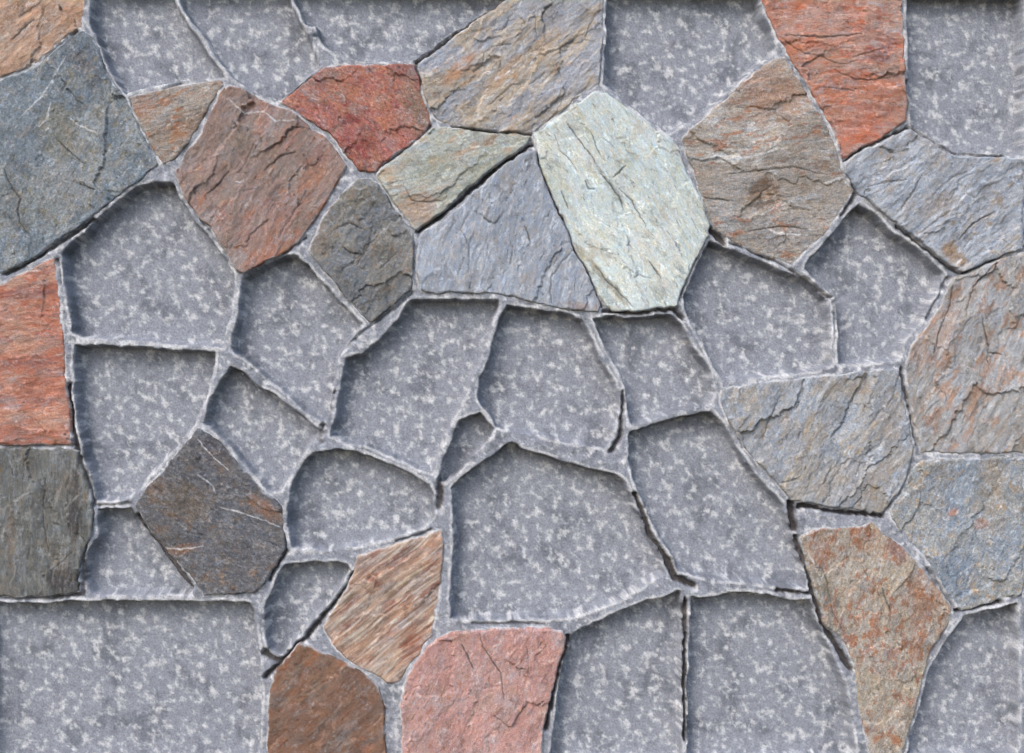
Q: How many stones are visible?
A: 23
